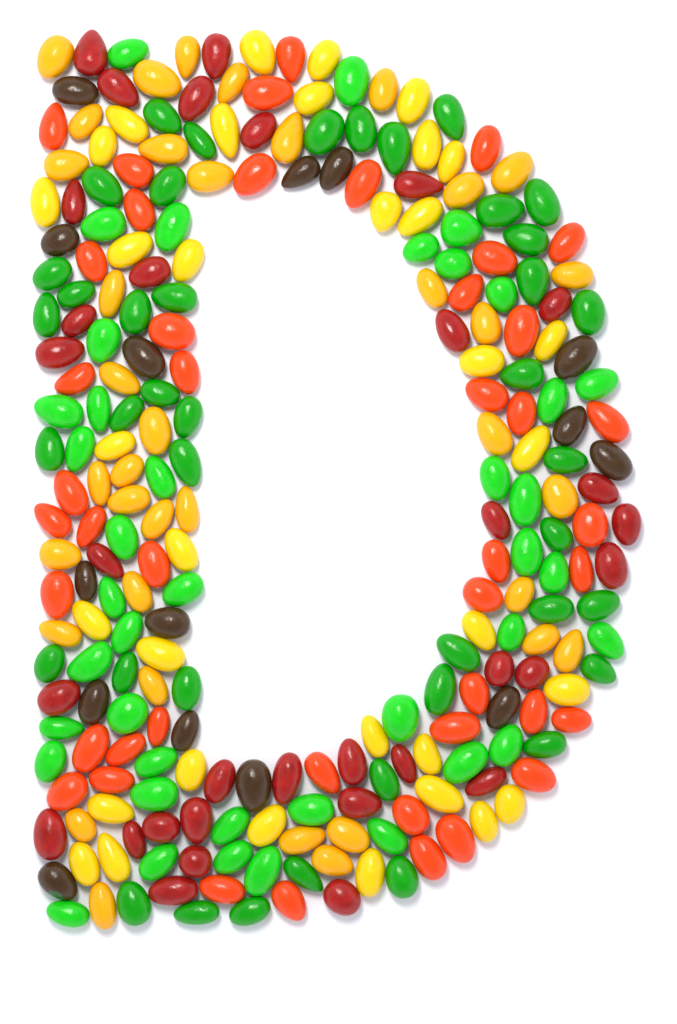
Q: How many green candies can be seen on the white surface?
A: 82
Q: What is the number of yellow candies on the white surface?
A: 71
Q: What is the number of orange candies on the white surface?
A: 44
